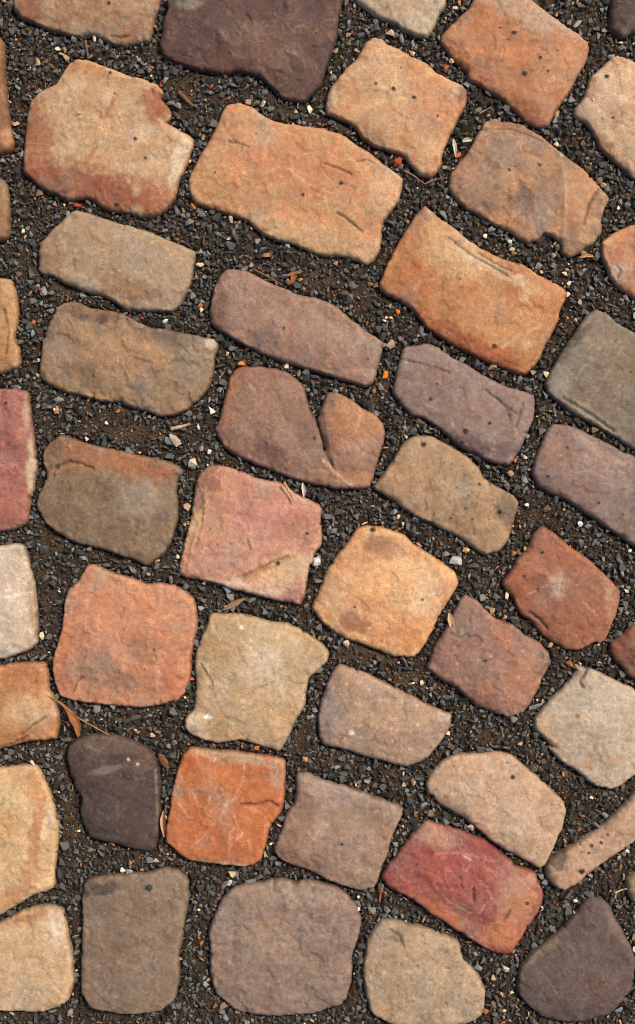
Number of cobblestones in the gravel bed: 49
